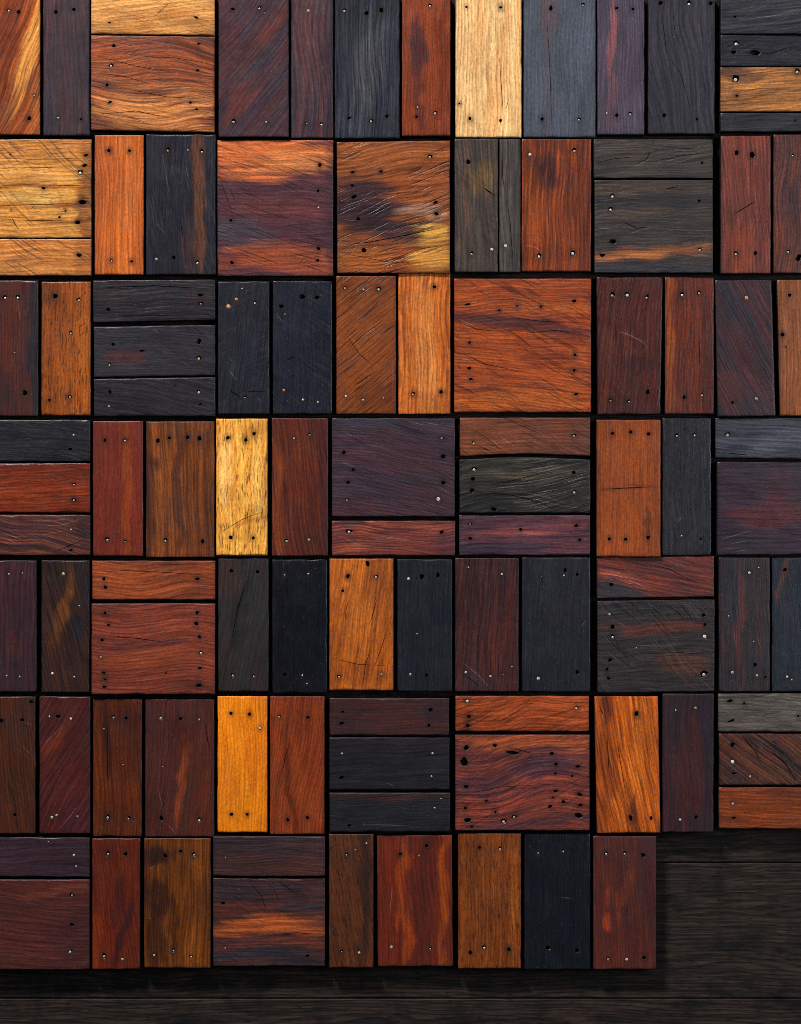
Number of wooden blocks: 100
